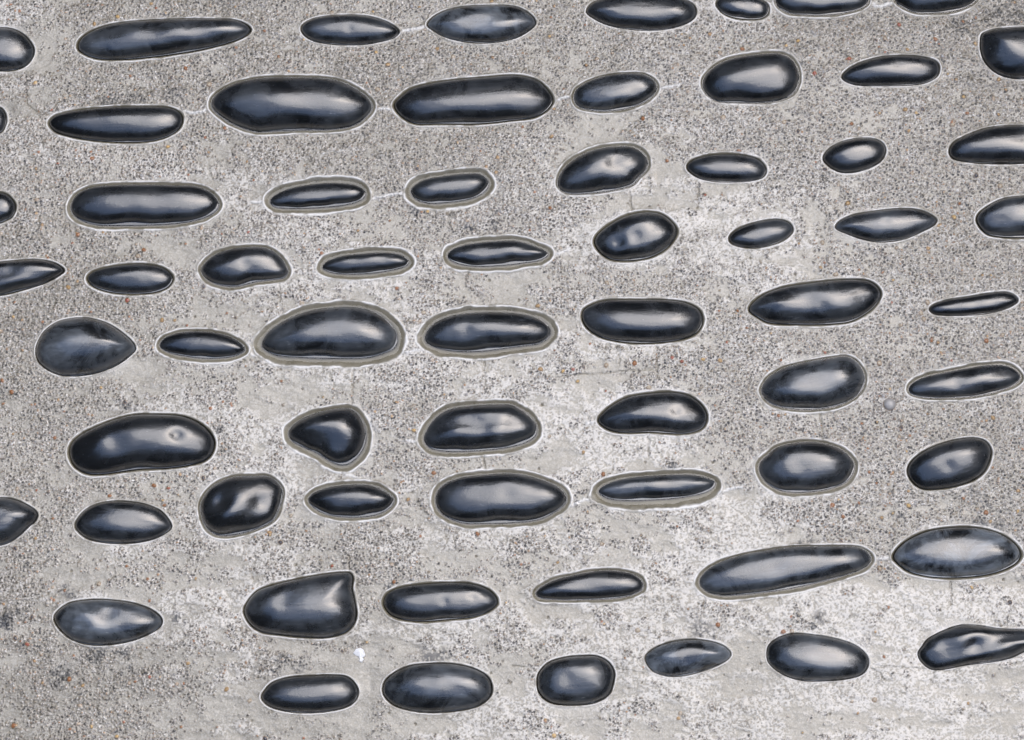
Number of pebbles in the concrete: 66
